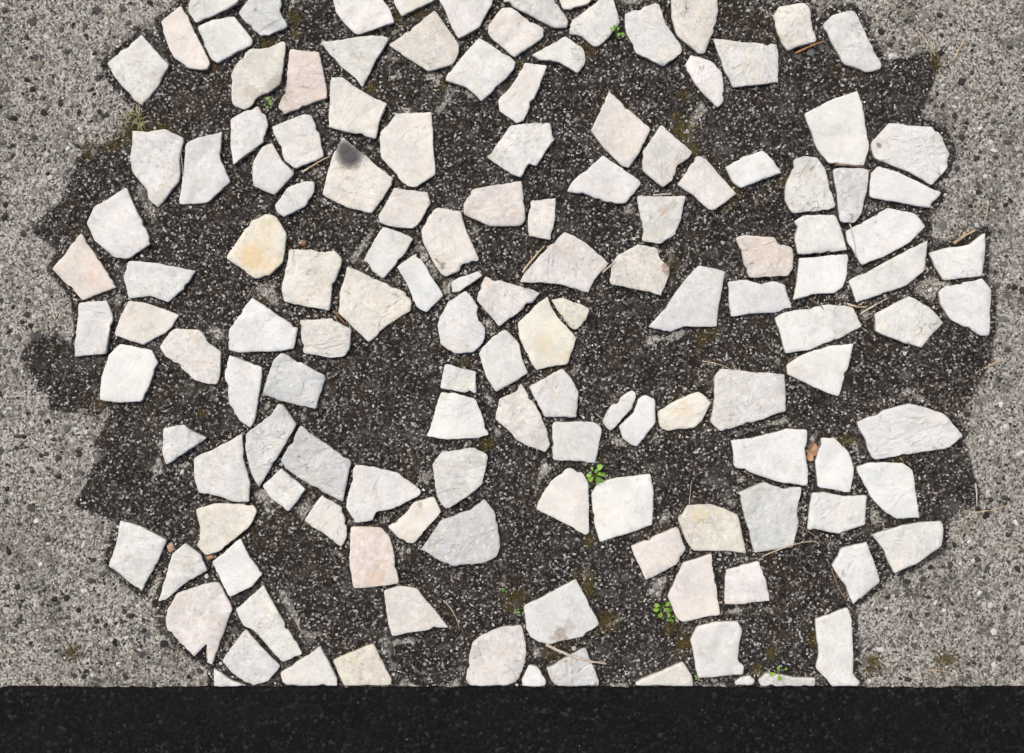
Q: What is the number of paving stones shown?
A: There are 140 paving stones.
